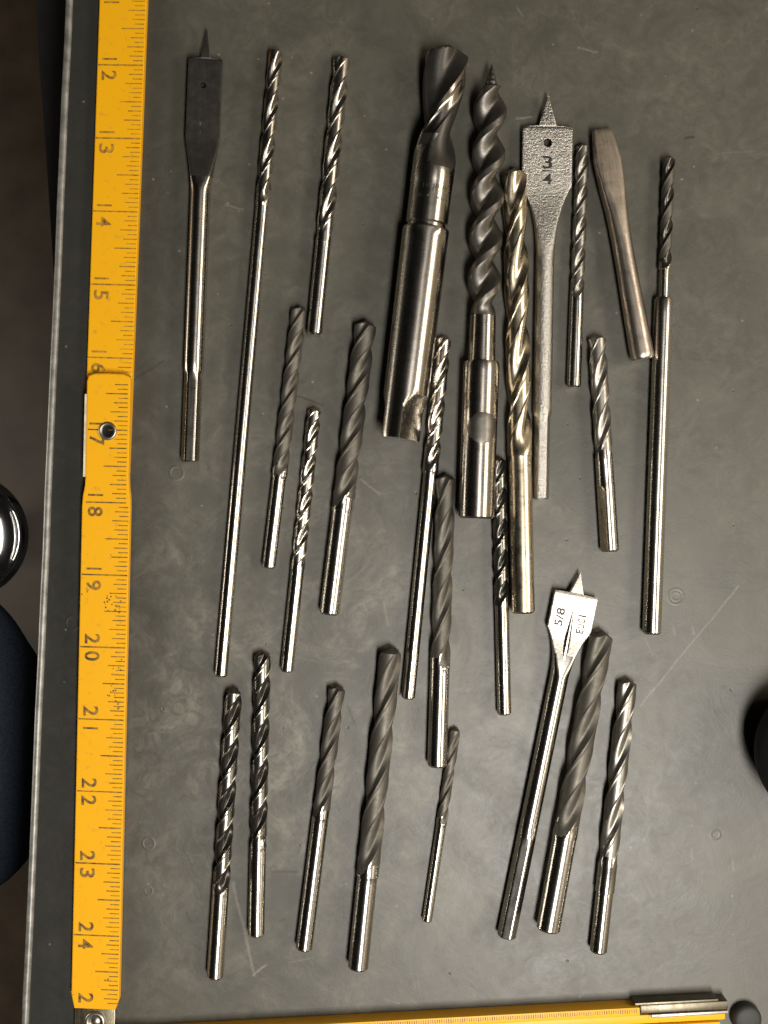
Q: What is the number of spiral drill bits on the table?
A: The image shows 21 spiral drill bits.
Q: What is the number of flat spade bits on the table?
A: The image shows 3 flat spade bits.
